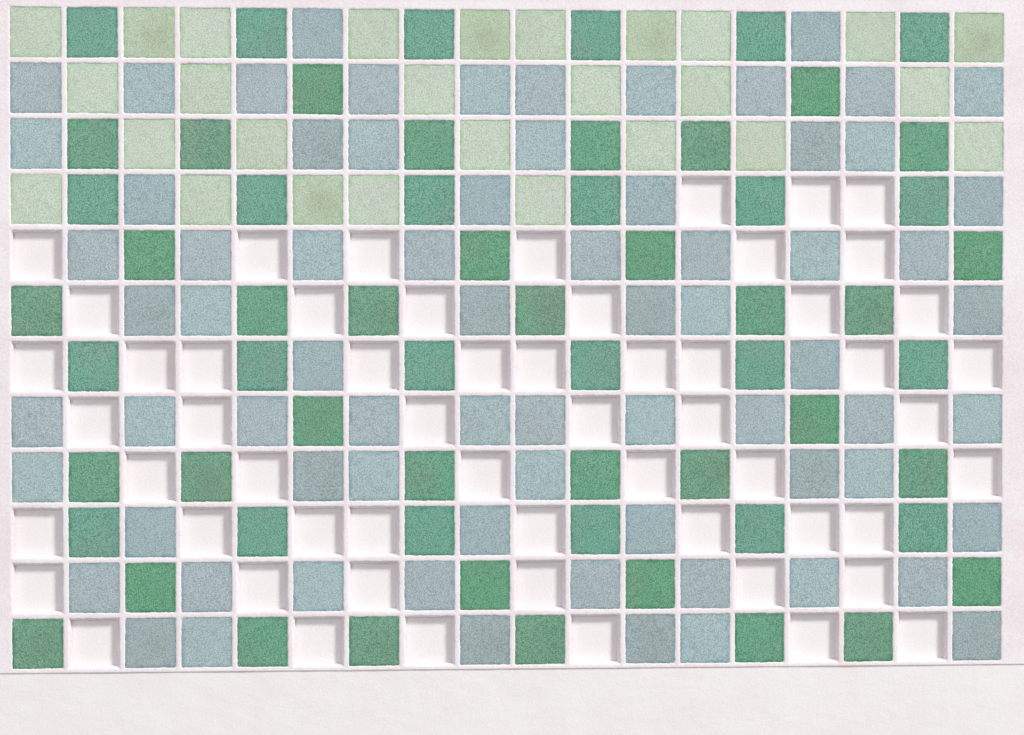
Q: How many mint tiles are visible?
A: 27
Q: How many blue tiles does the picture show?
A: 72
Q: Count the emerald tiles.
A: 60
